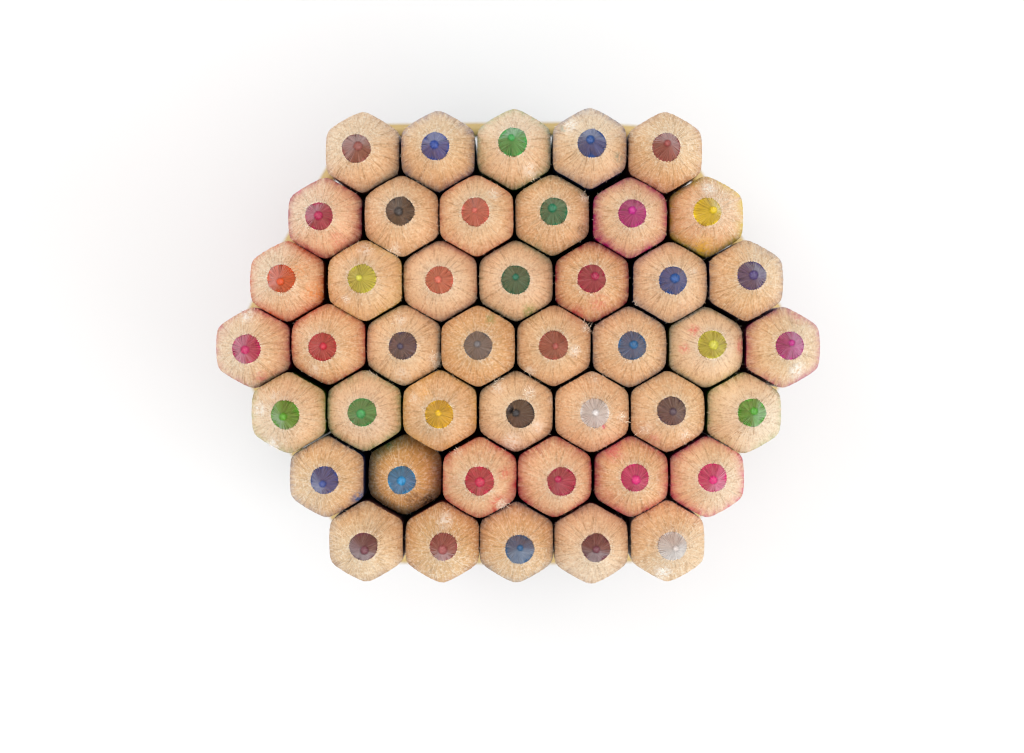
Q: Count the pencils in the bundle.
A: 44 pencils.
